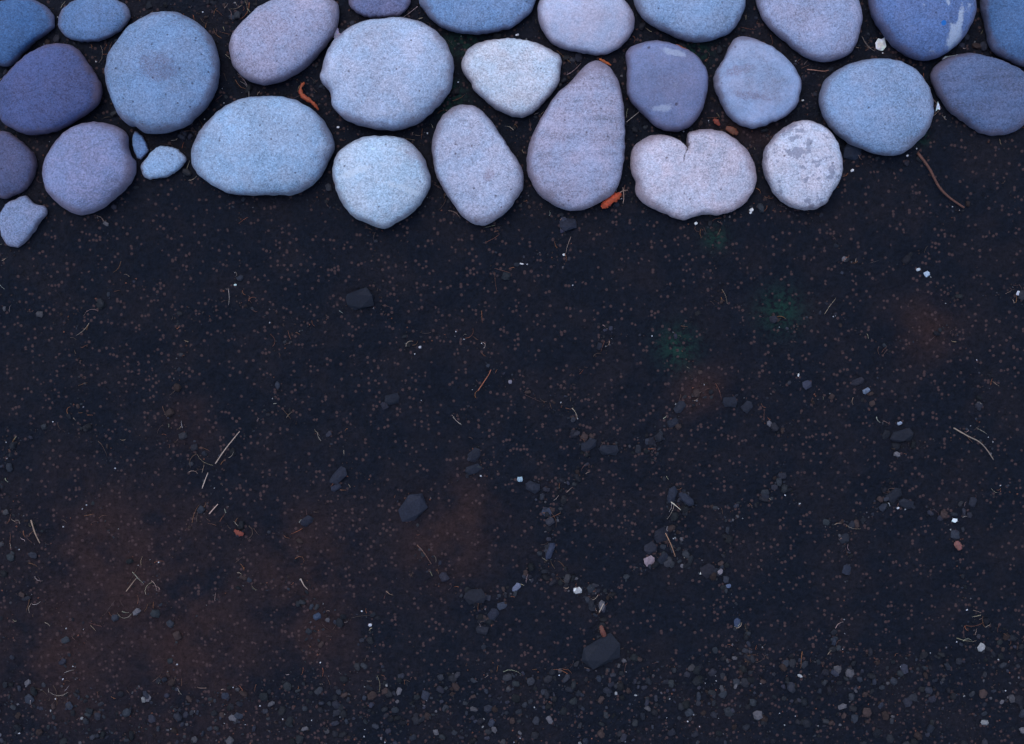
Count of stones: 29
